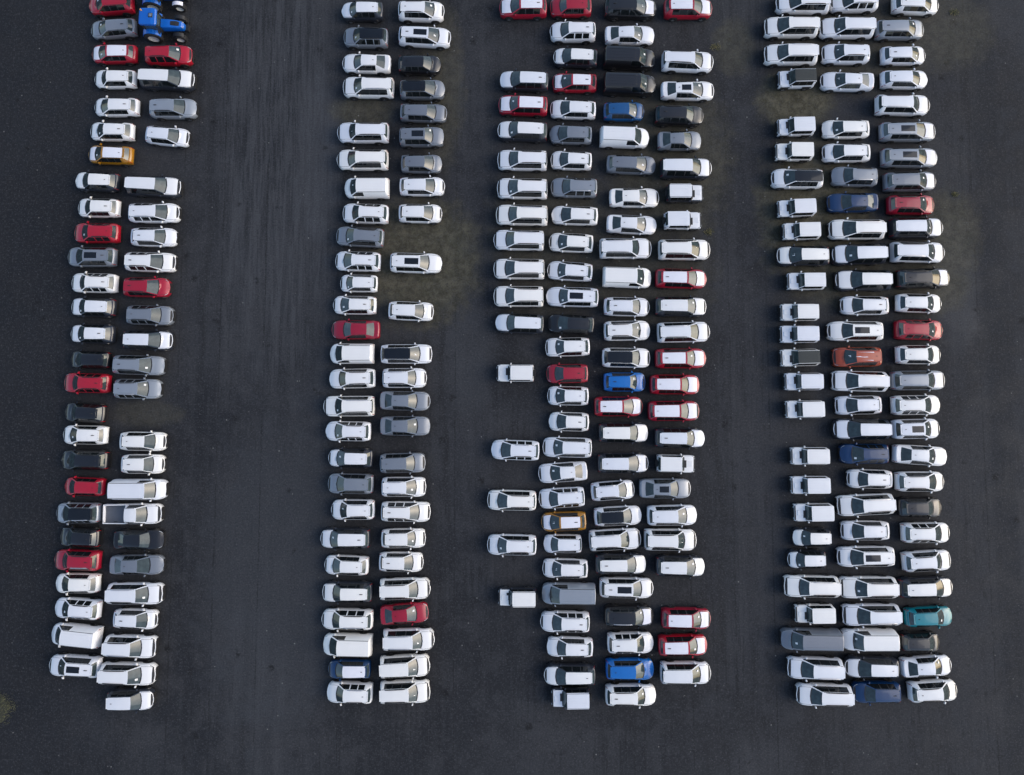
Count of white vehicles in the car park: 197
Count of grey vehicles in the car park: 31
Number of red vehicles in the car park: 25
